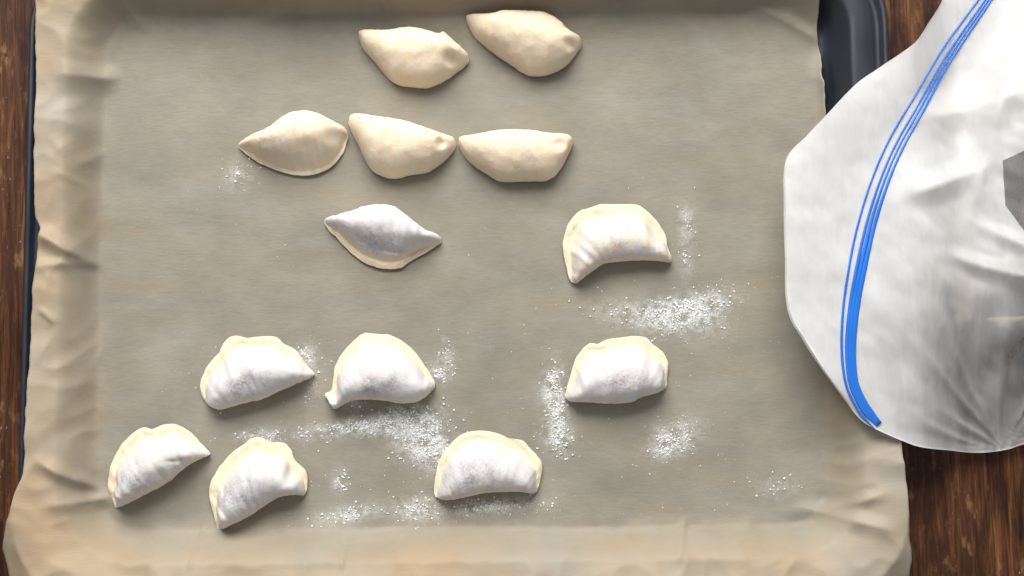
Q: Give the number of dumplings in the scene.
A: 13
